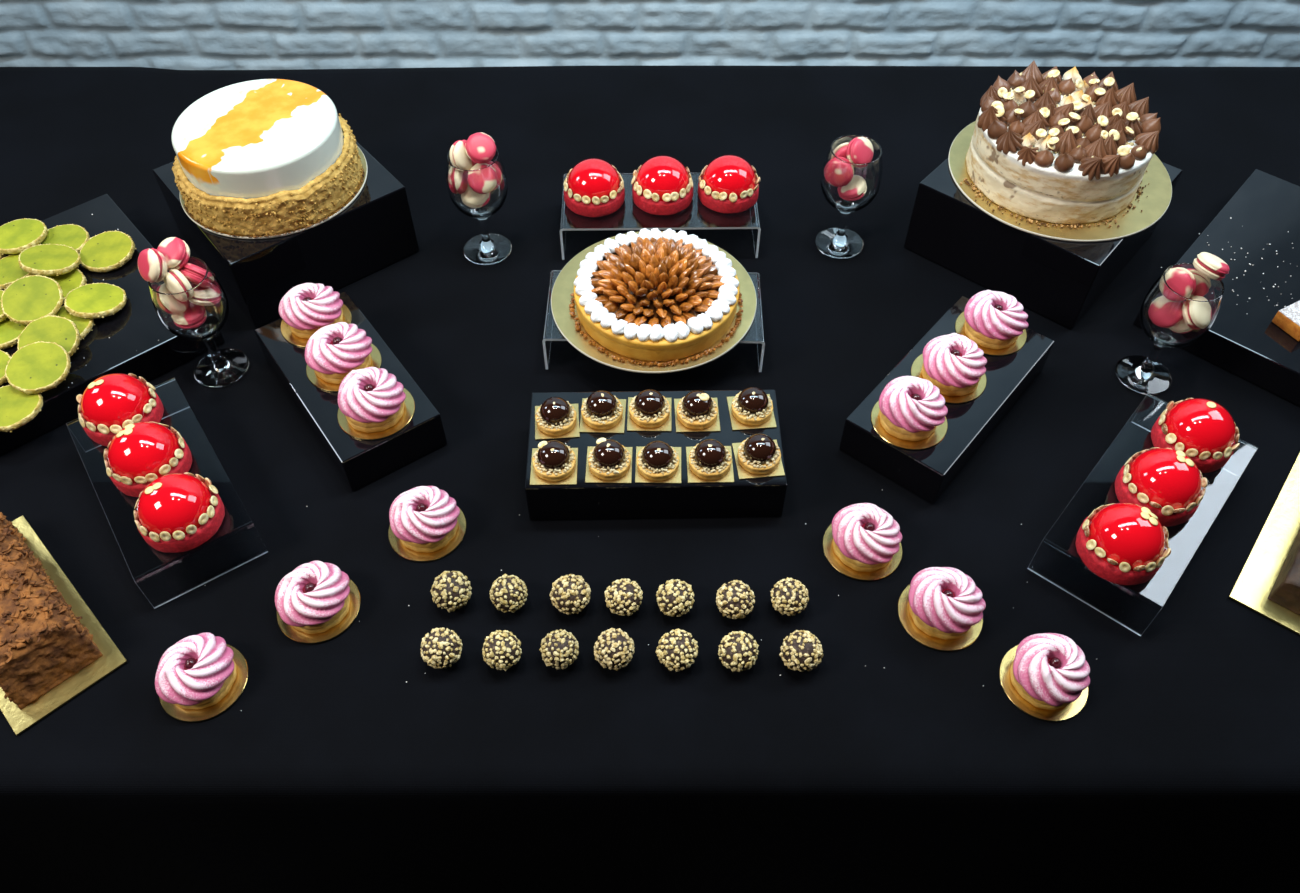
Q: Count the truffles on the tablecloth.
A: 14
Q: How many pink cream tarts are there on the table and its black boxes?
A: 12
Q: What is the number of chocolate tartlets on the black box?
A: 10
